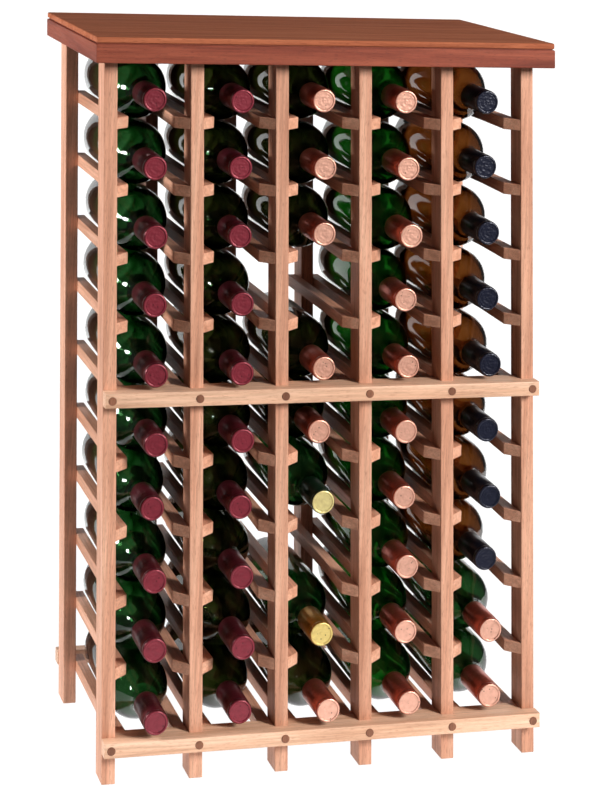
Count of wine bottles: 48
